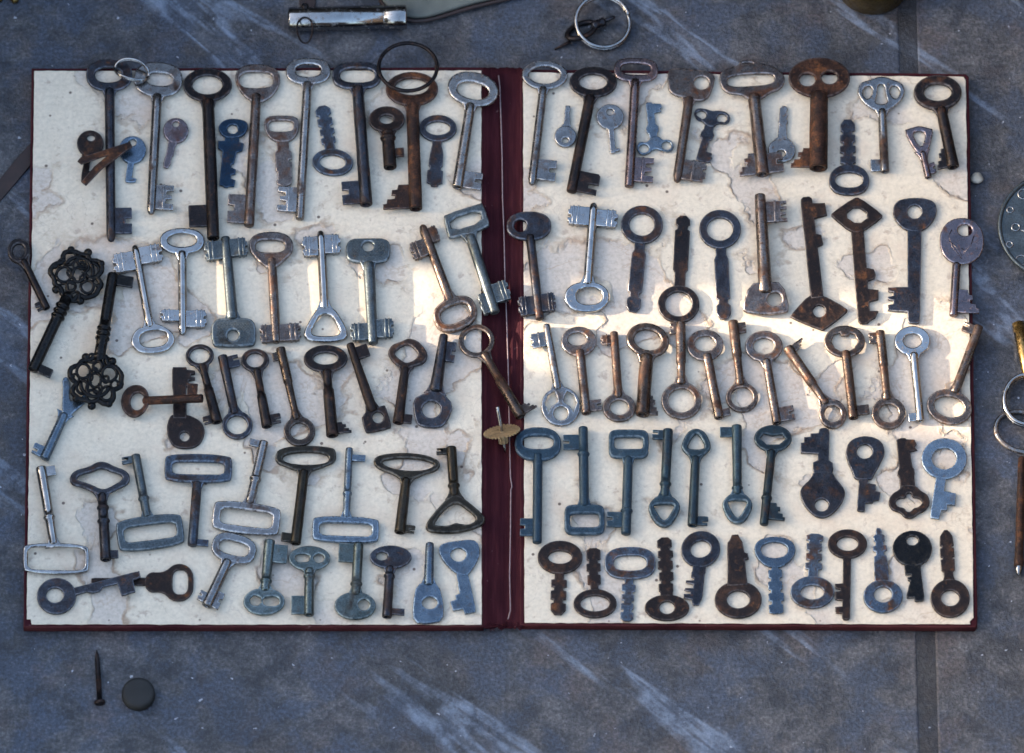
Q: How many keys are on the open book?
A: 118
